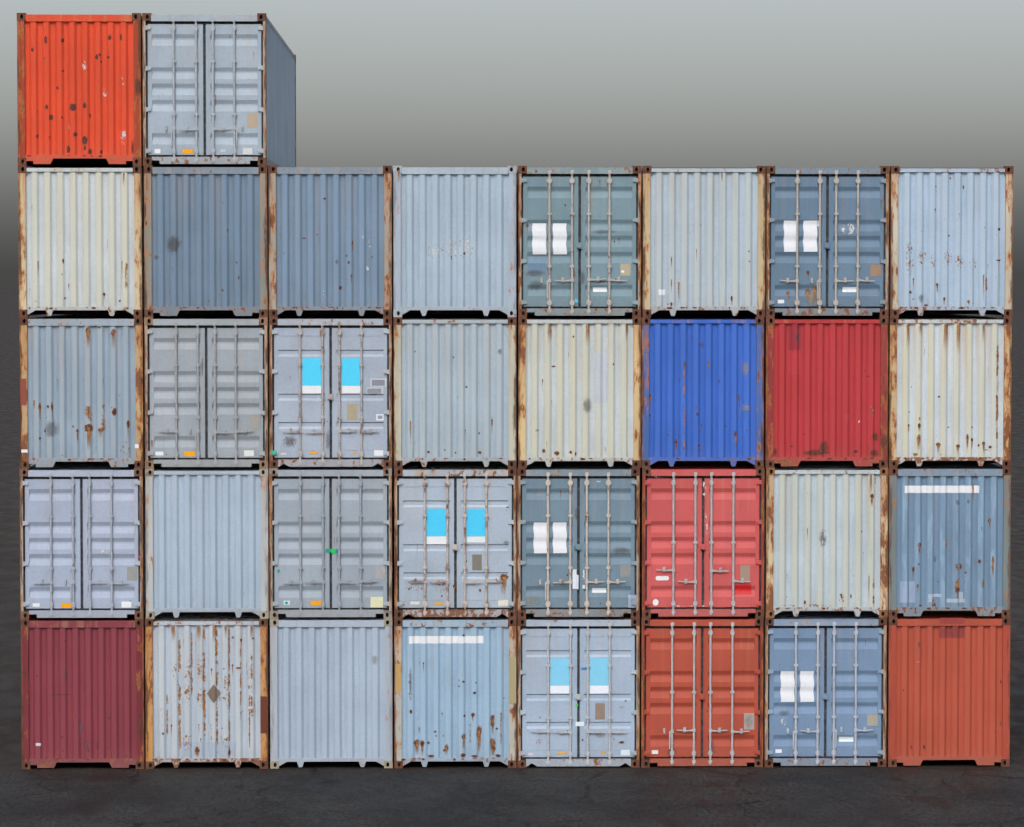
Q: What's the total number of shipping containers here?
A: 34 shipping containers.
